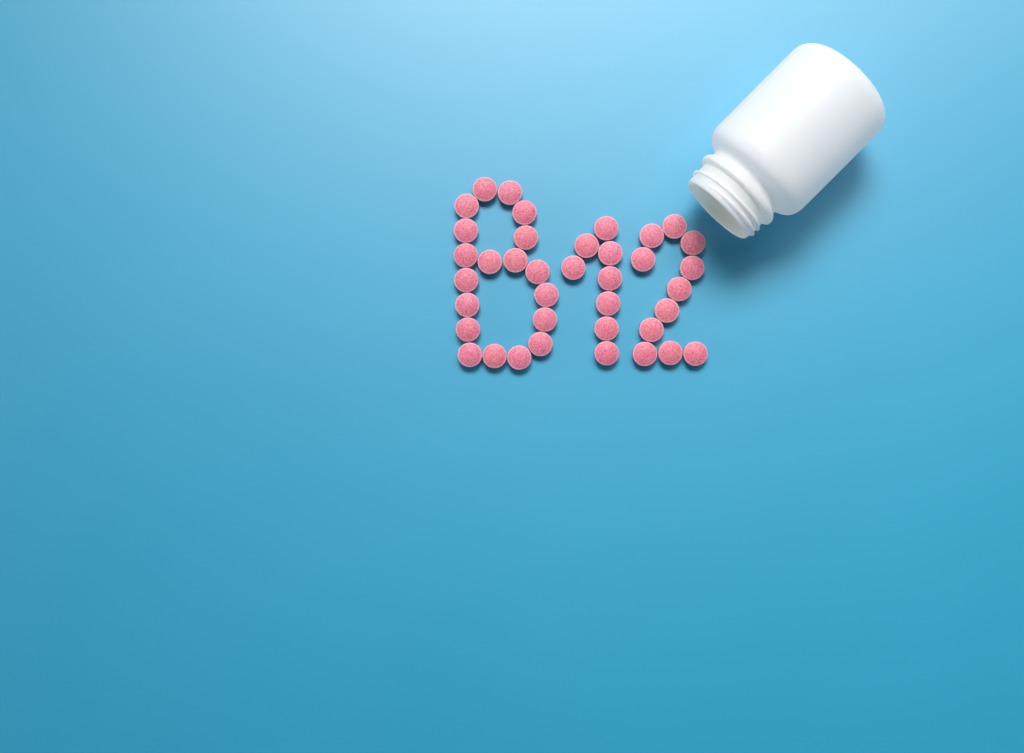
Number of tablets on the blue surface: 38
